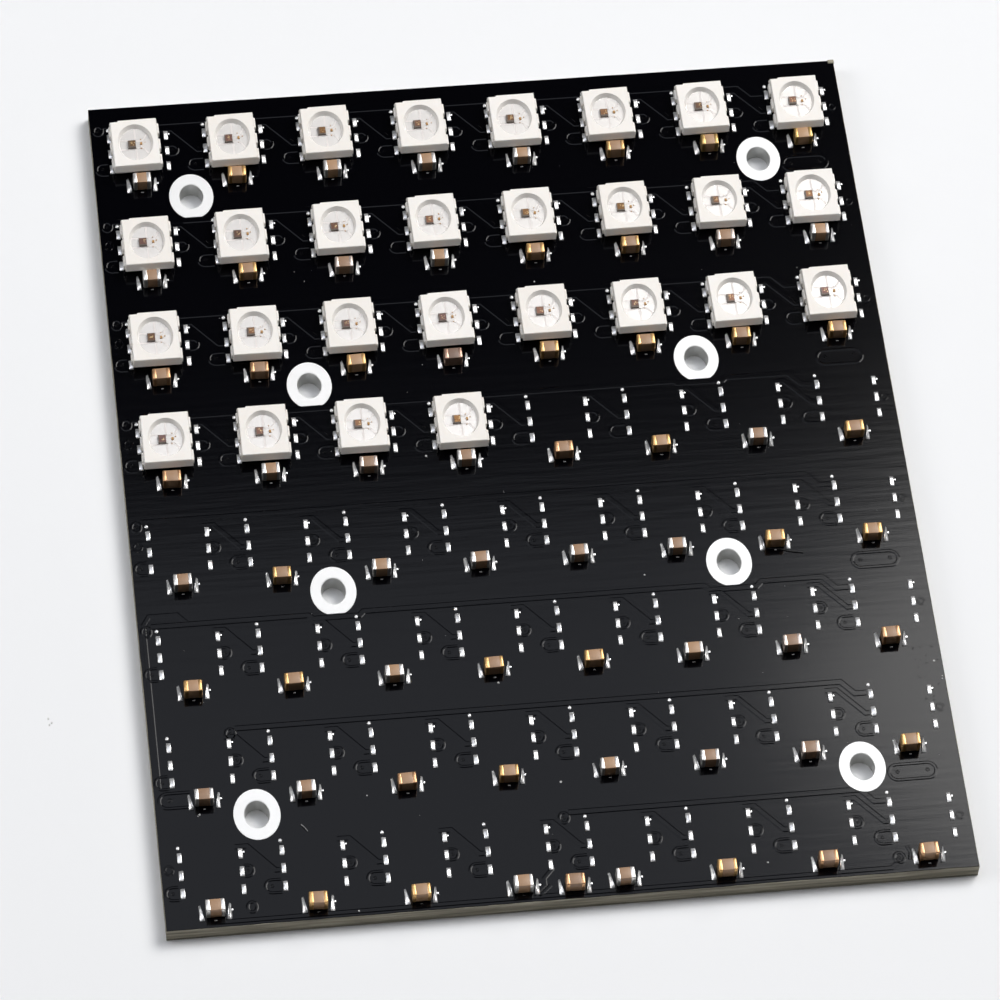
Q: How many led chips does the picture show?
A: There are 28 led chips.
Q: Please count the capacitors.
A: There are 65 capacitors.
